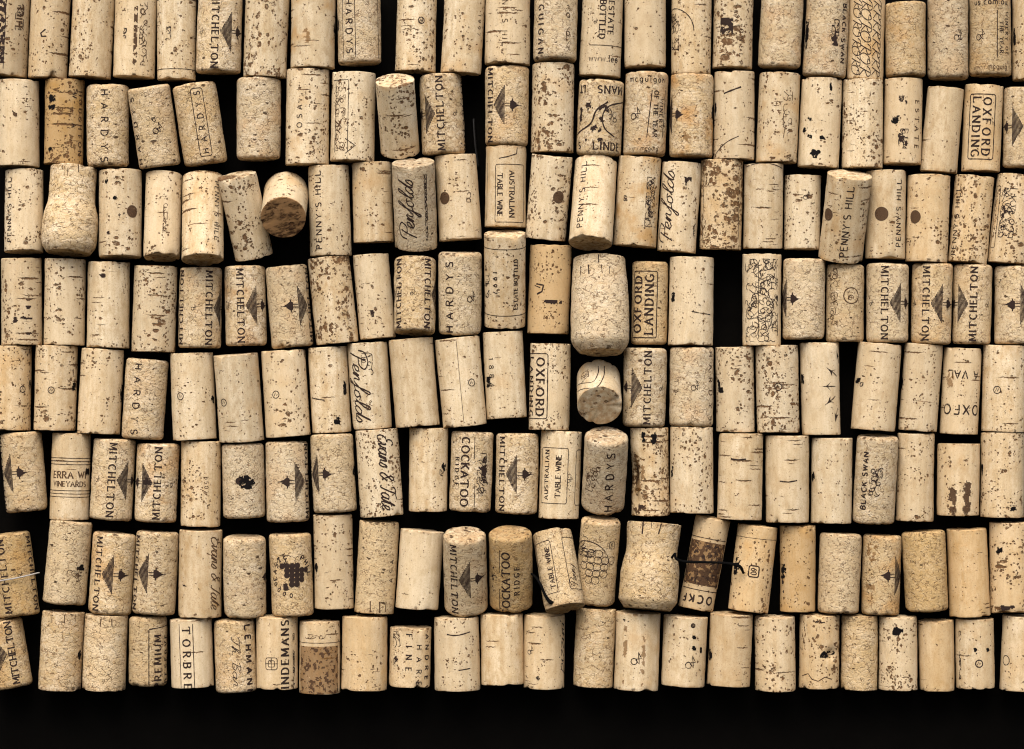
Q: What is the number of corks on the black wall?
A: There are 187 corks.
